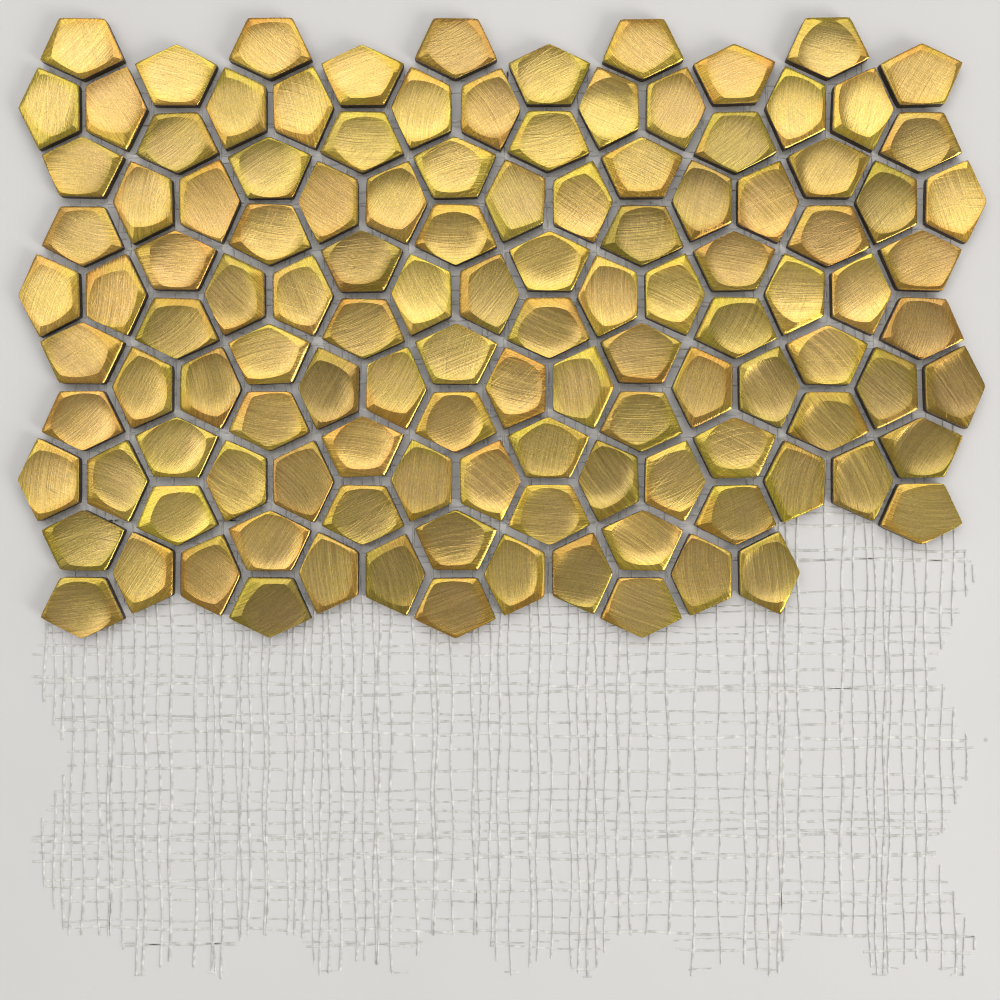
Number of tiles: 121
